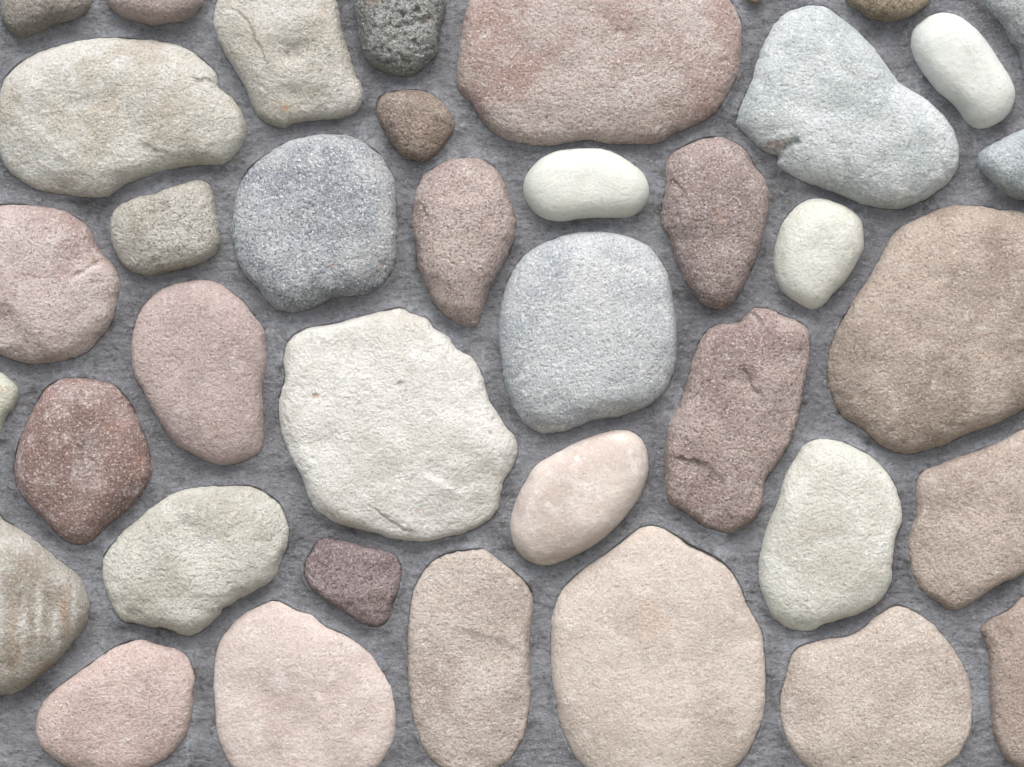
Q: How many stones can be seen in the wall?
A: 39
